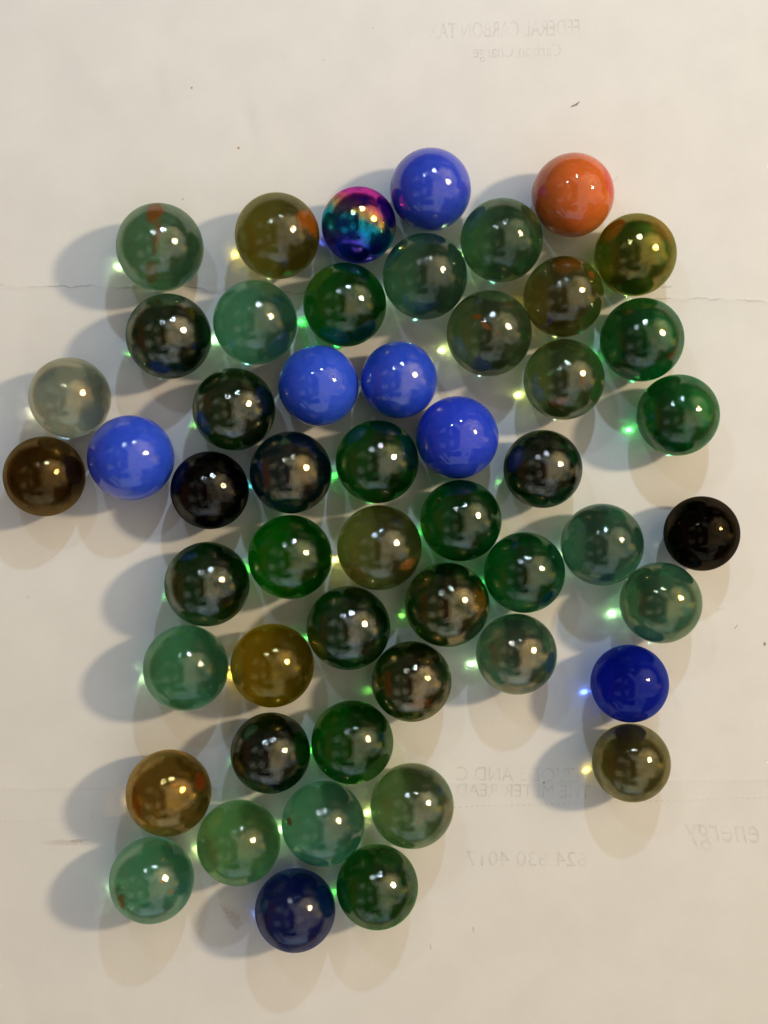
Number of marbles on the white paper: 52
